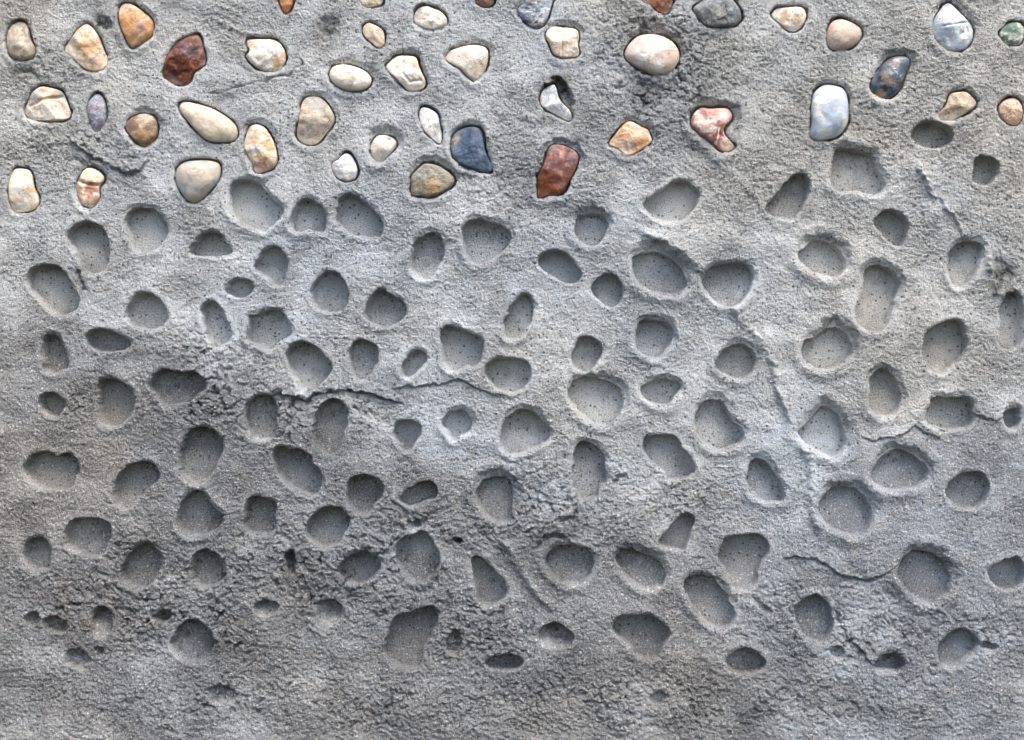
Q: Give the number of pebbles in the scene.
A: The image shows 44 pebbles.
